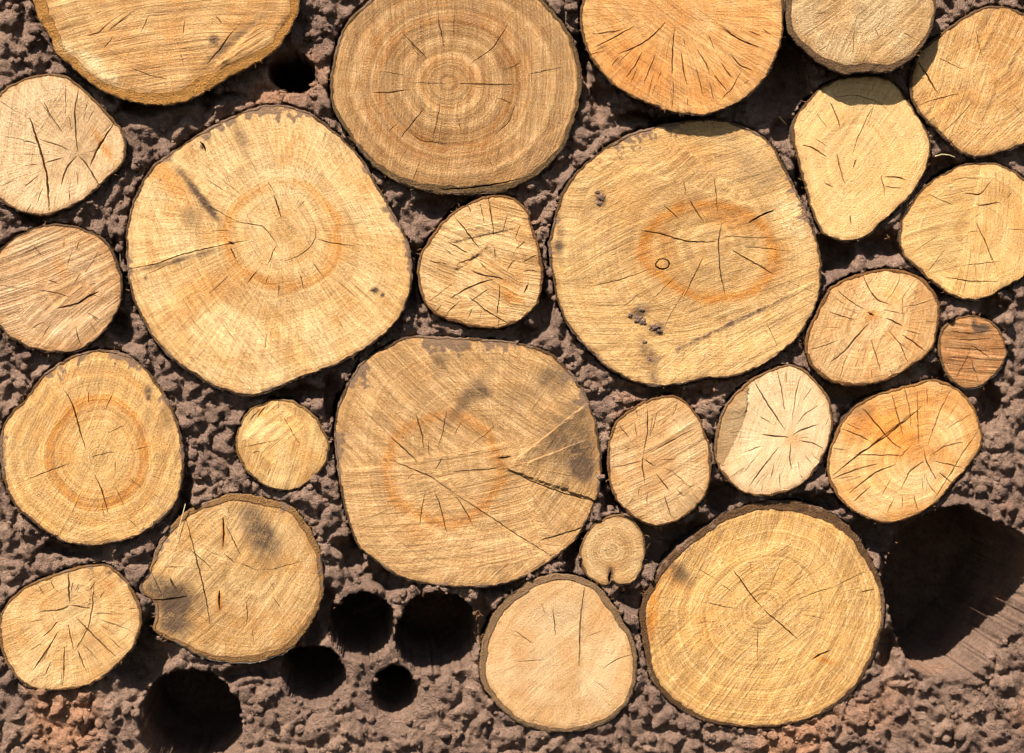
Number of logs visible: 25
